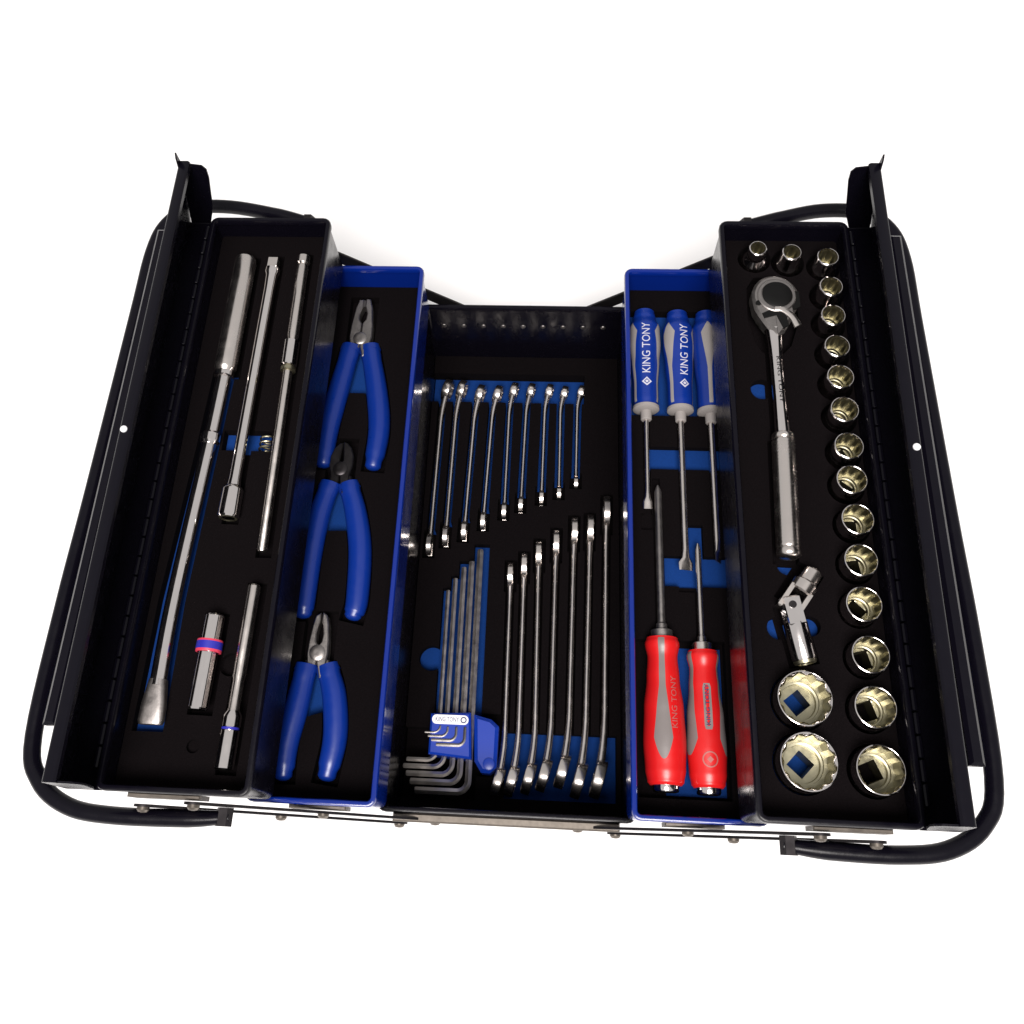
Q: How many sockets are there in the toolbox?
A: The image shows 18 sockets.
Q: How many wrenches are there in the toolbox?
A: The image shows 16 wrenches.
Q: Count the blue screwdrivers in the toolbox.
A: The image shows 3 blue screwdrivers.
